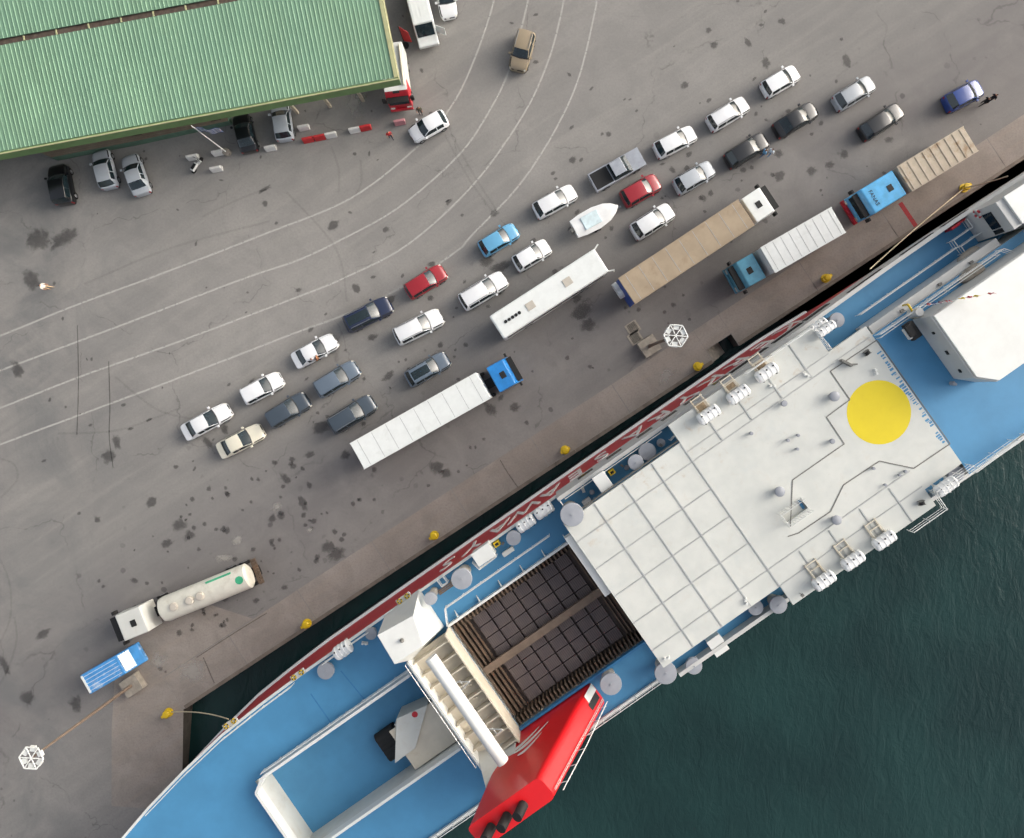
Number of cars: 34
